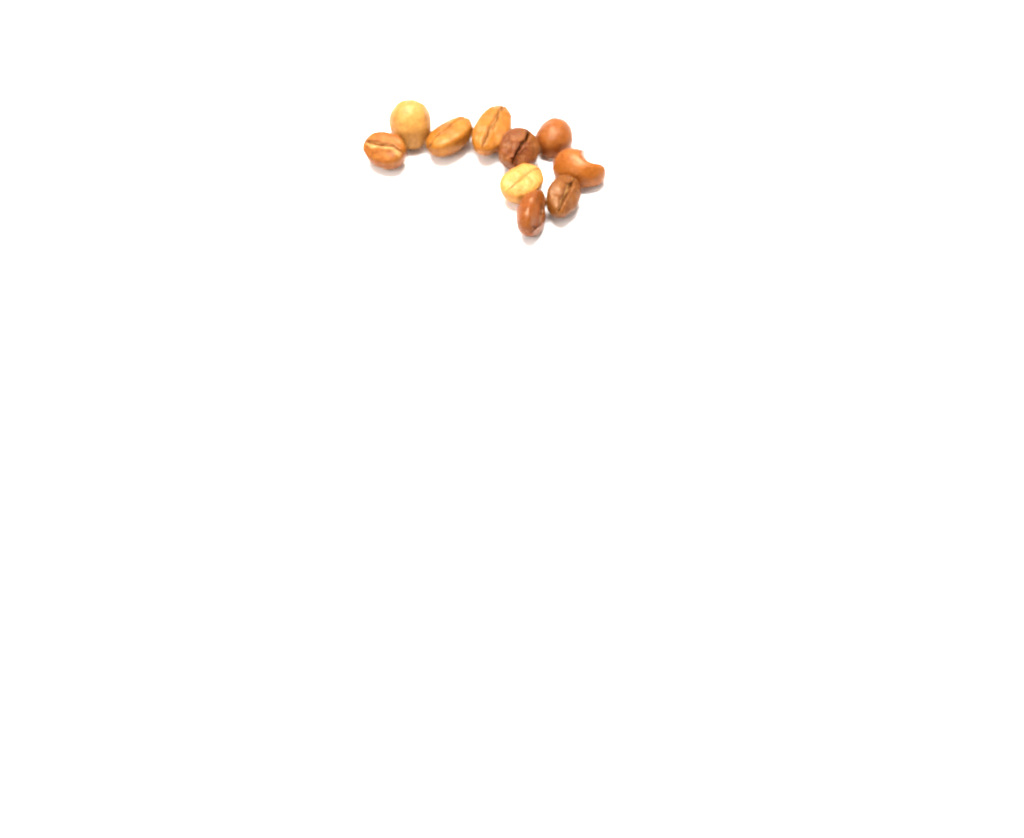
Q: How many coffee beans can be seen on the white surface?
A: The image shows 10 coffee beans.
